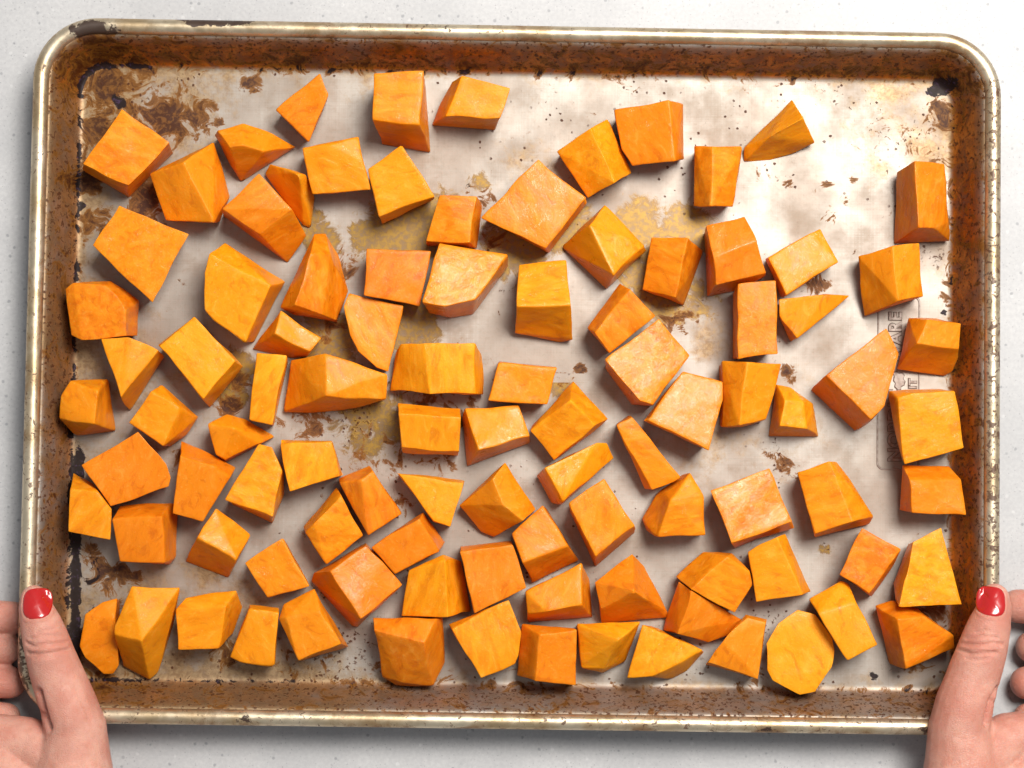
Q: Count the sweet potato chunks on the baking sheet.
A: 98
